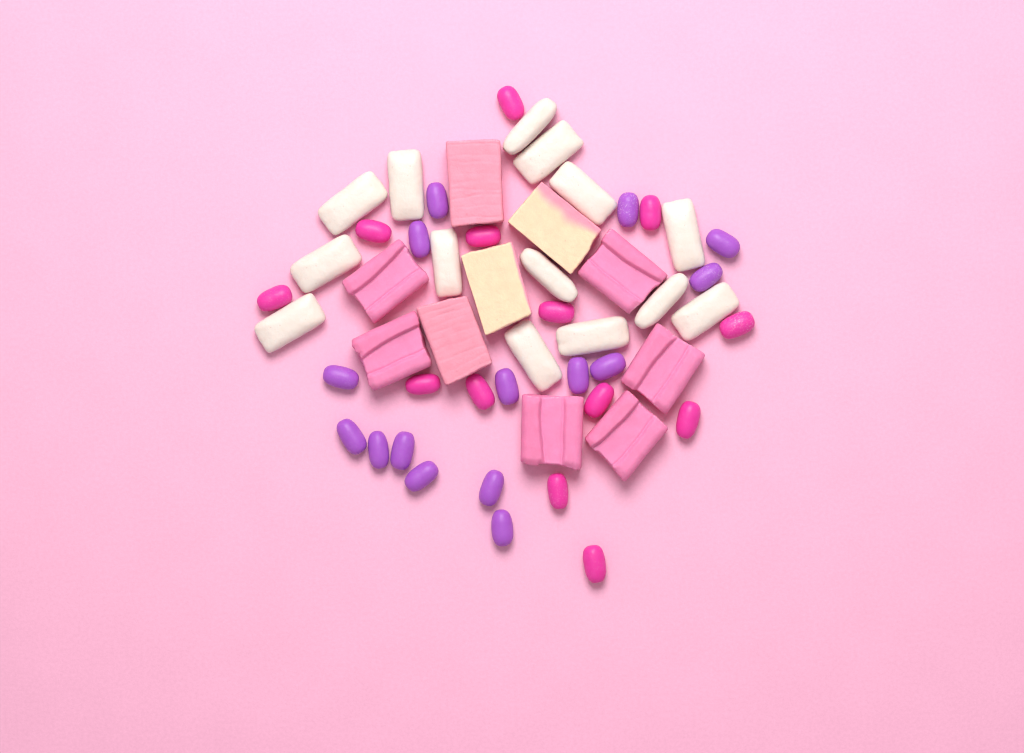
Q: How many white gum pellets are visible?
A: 14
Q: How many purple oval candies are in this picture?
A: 15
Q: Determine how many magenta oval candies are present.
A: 13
